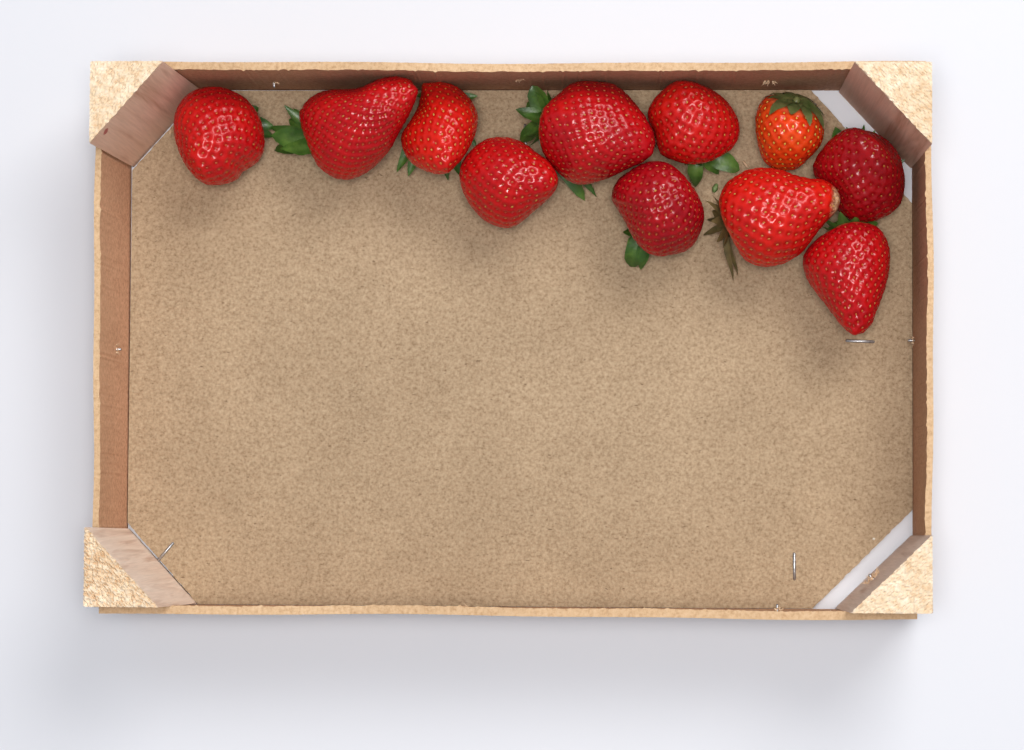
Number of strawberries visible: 11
